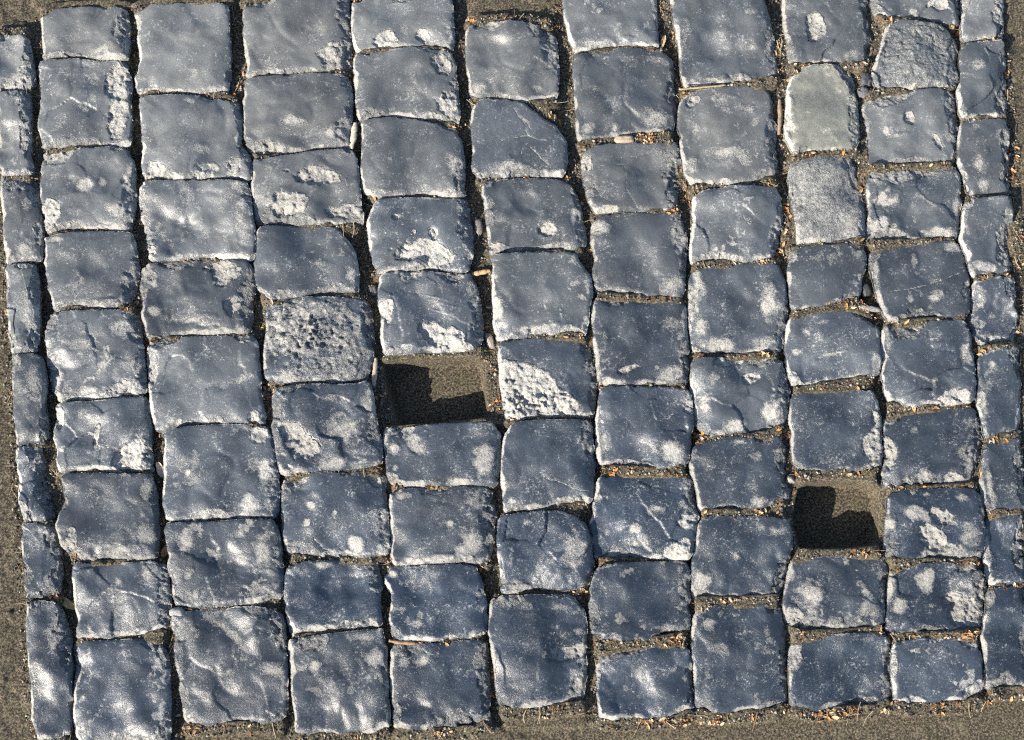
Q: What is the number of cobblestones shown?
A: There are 95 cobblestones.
